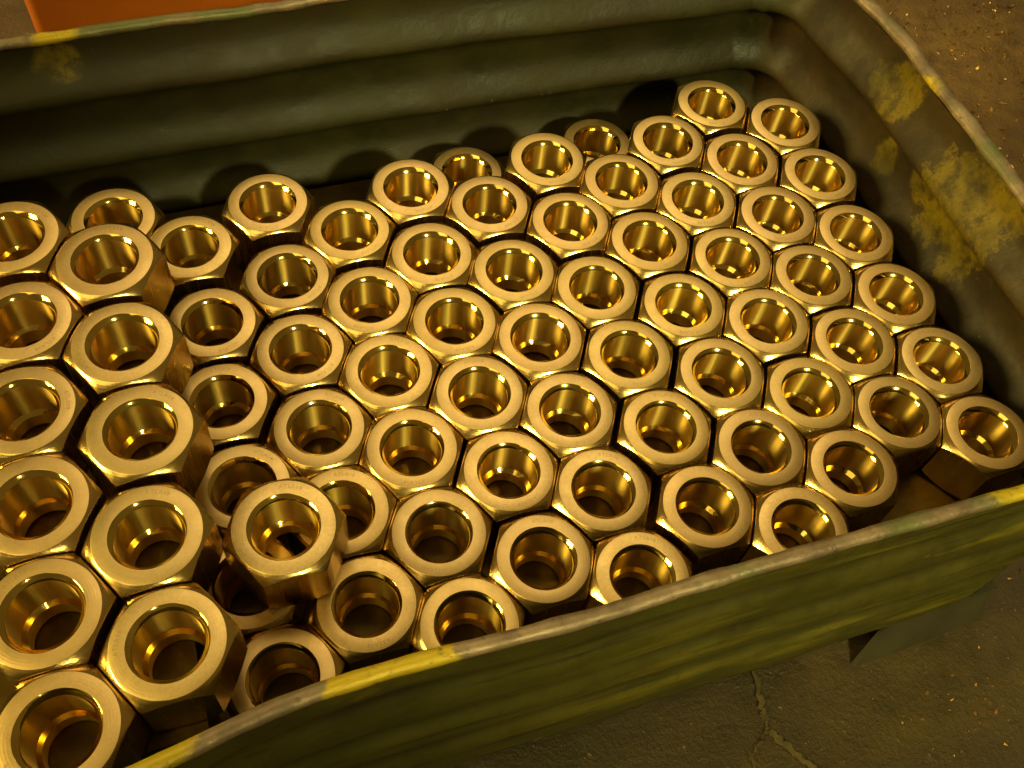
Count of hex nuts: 75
